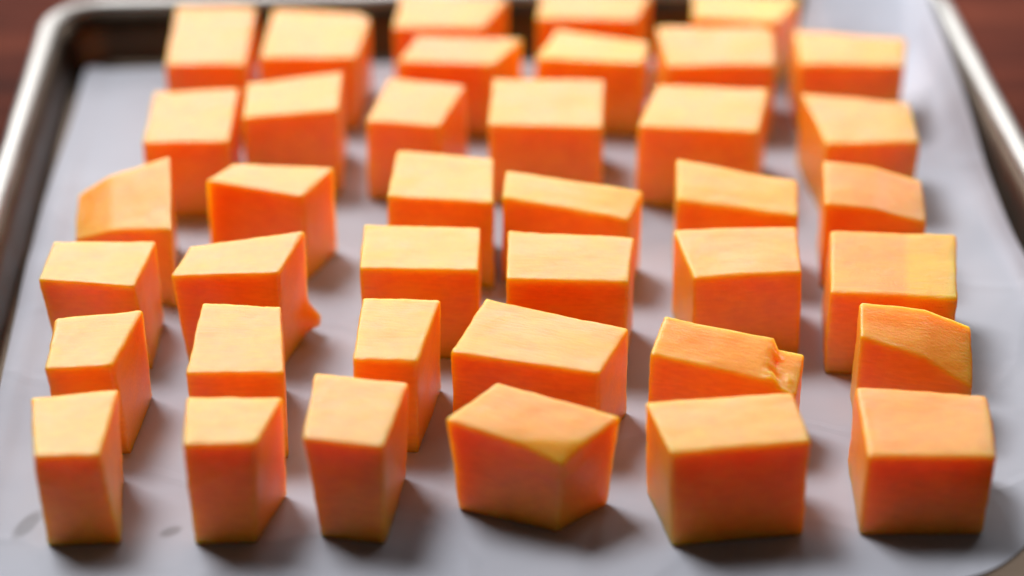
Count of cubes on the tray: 39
